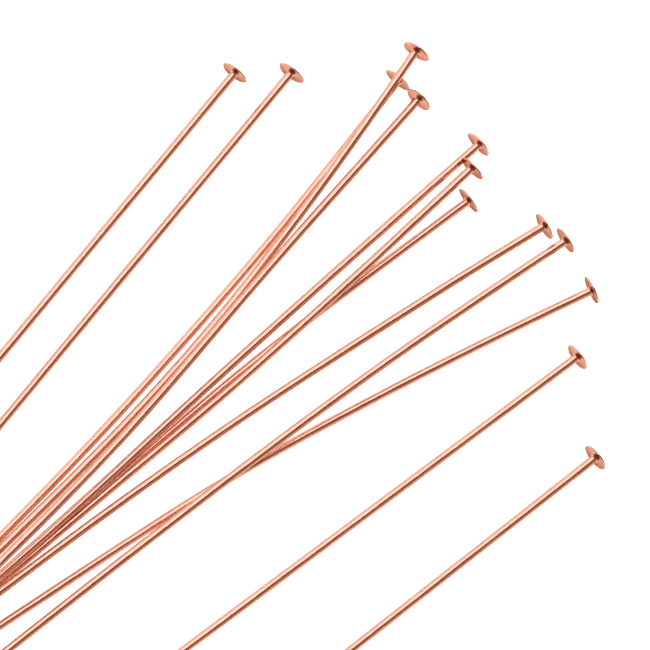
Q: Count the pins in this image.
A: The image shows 13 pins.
